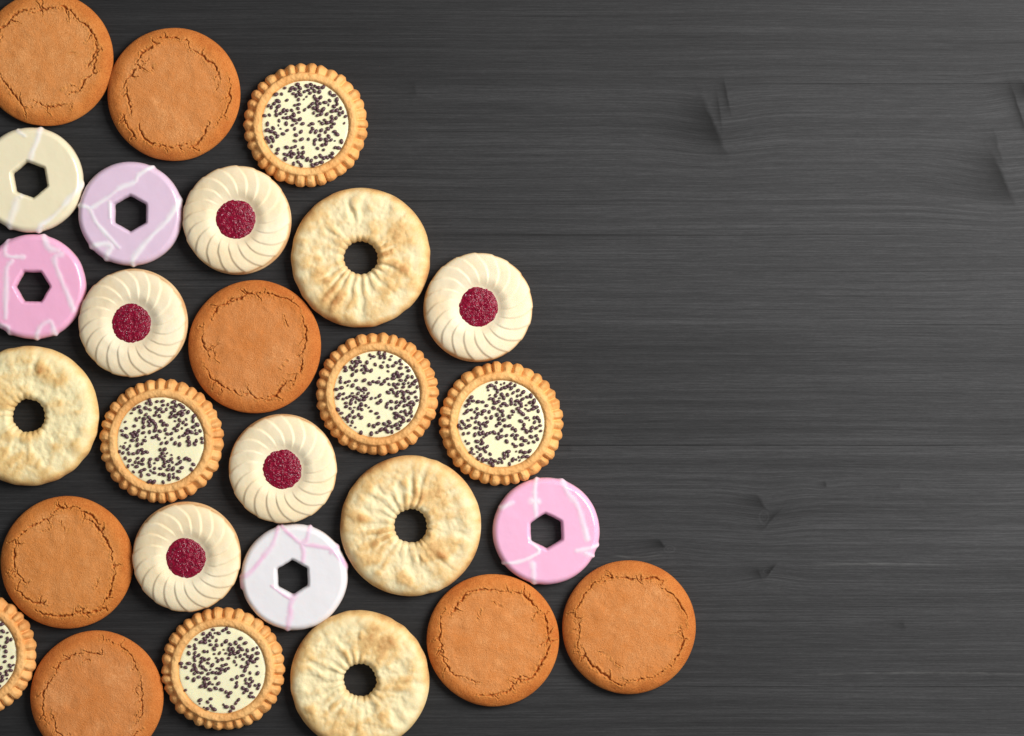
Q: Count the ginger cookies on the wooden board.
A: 7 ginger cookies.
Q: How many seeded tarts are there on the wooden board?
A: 6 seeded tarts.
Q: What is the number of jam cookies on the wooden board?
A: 5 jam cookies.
